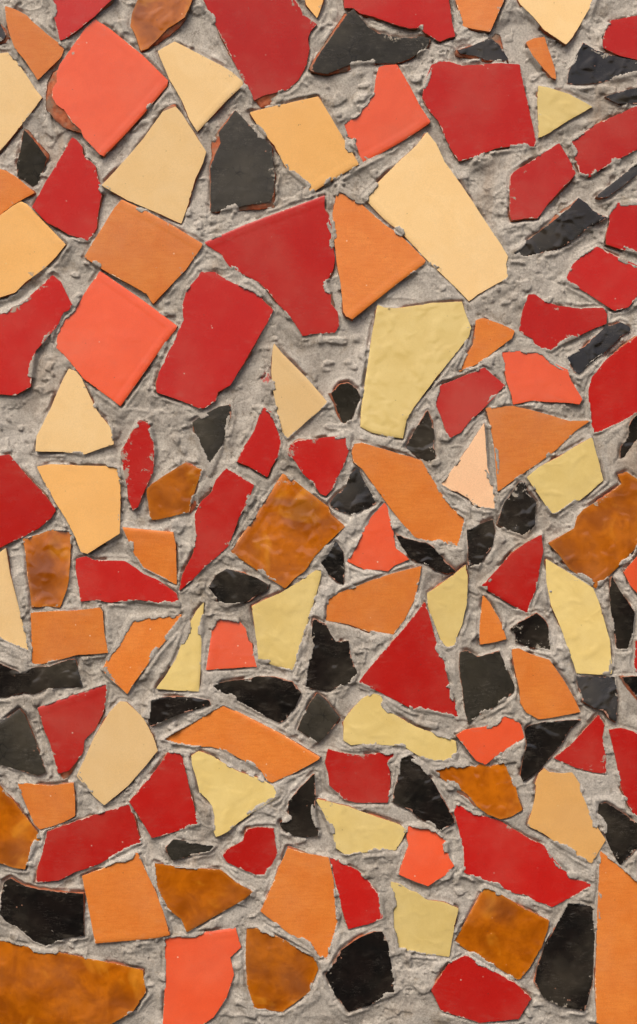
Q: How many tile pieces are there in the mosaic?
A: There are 141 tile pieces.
